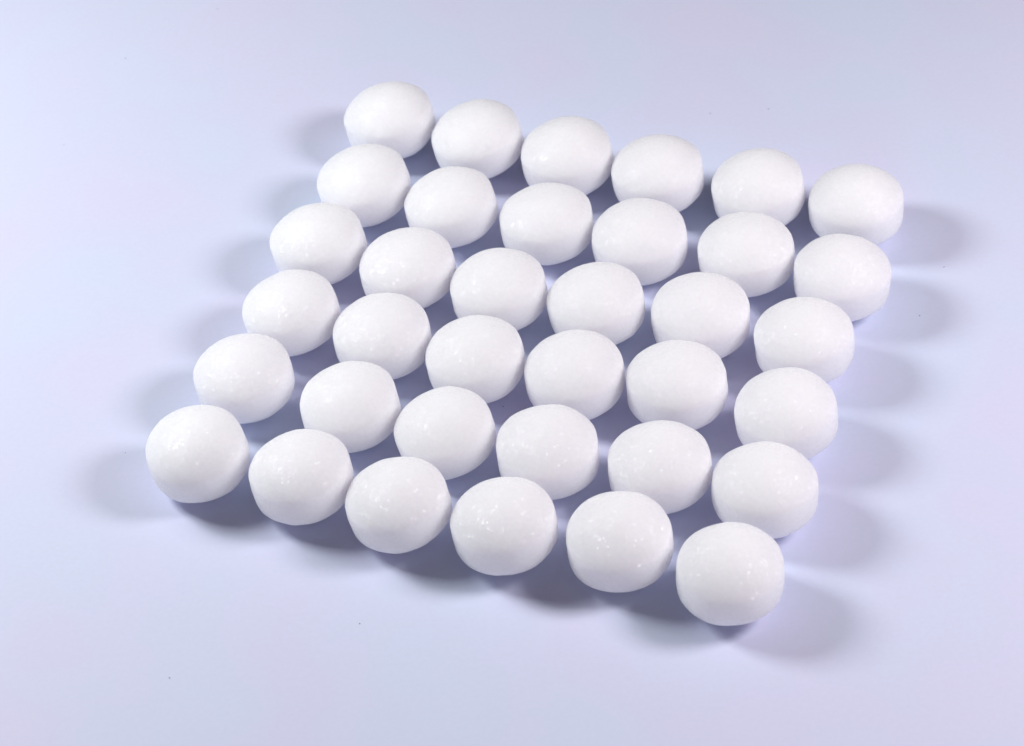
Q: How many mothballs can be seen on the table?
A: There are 36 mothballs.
